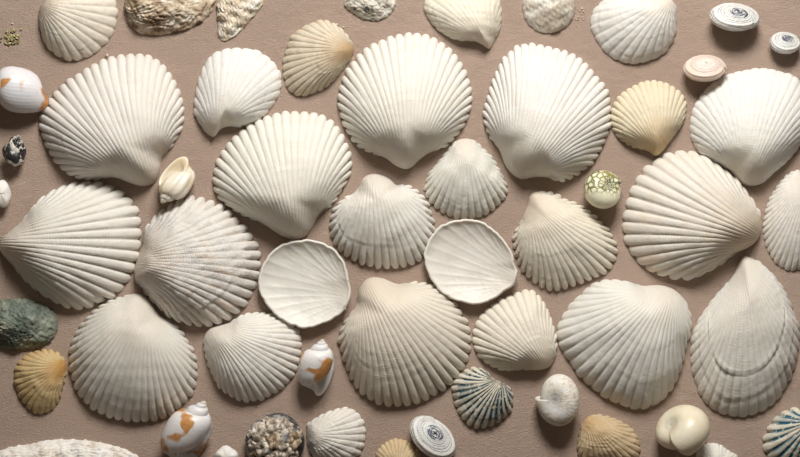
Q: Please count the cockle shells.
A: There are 33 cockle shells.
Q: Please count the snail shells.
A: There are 12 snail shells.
